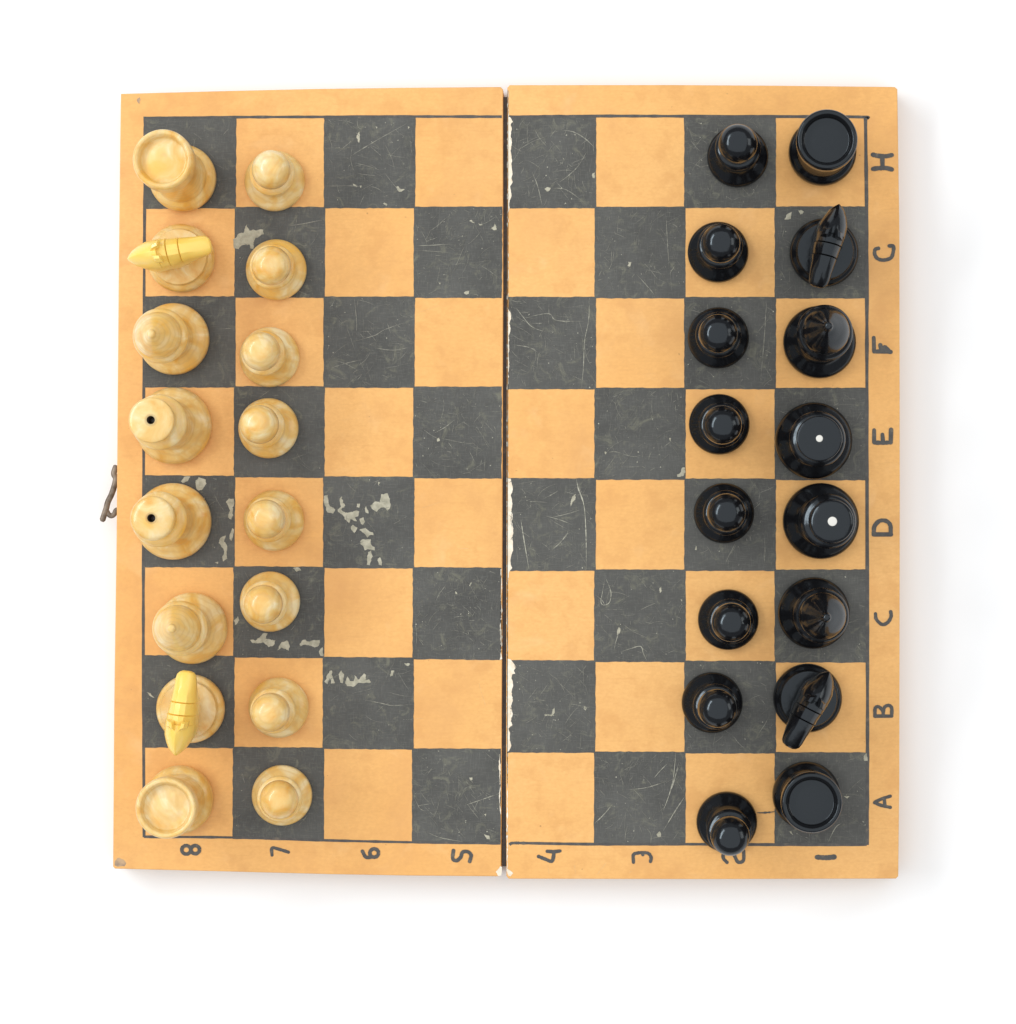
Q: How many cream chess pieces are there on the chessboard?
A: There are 16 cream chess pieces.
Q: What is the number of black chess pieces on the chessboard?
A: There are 16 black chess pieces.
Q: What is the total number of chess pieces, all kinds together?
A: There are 32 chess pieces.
